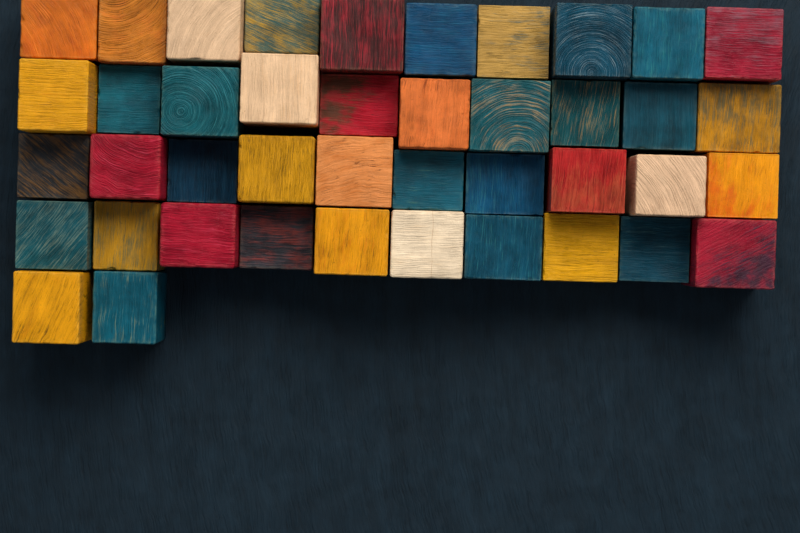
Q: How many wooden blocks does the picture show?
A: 42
